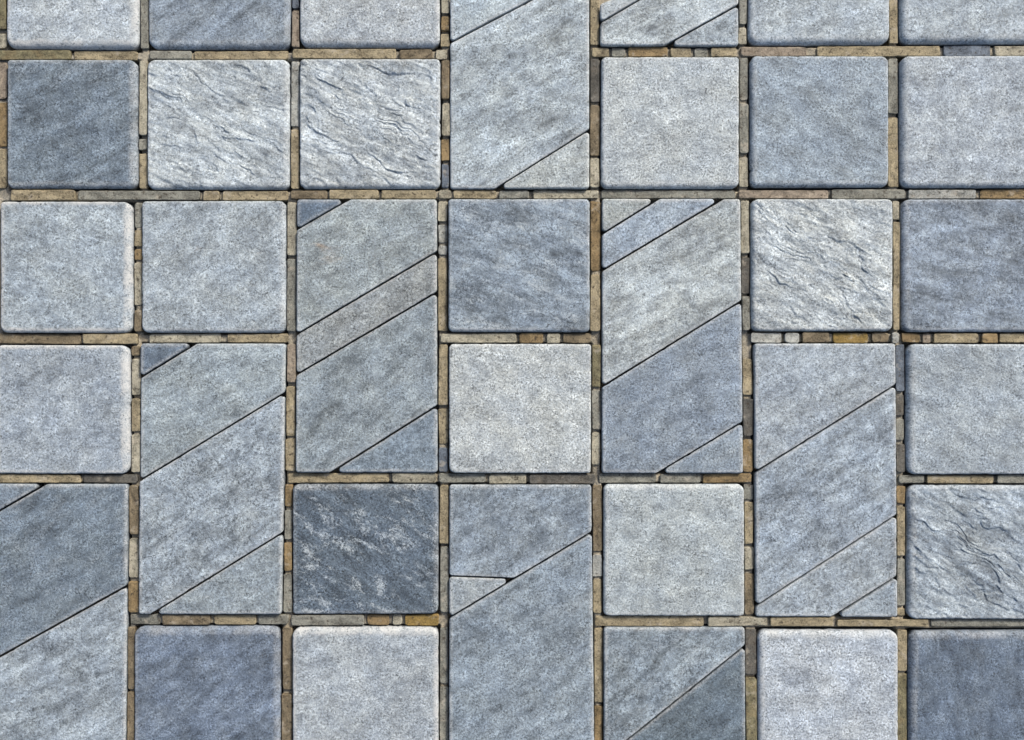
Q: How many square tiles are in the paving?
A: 26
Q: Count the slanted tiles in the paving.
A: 32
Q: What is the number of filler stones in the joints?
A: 180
